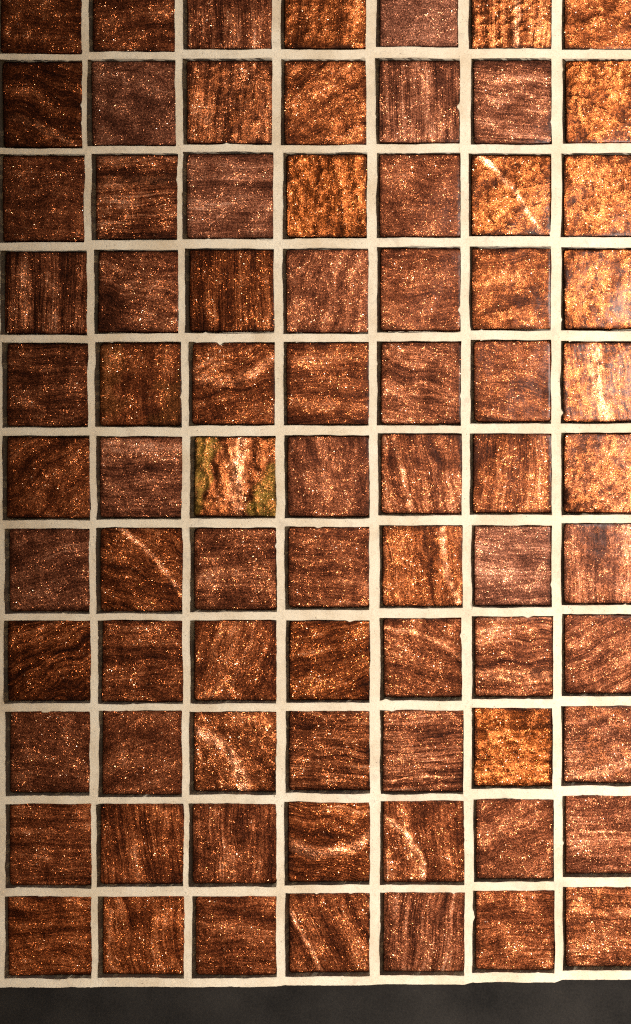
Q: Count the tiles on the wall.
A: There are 77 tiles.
